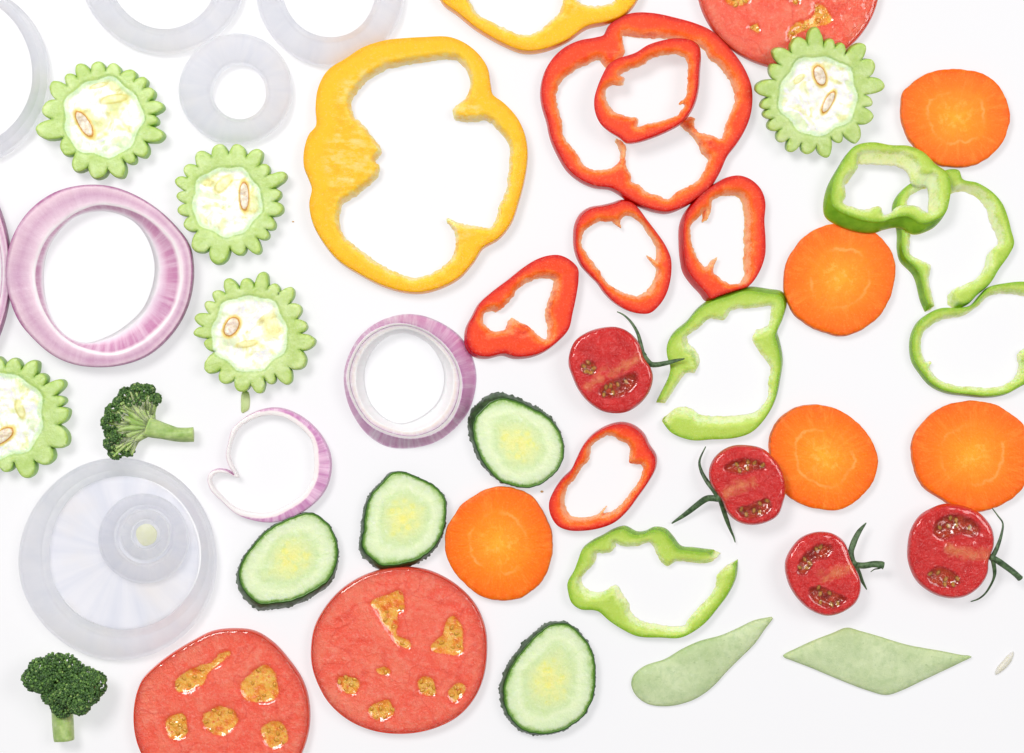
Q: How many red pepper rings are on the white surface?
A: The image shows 6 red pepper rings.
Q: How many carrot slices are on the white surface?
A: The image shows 5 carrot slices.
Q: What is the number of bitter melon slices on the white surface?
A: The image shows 5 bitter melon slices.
